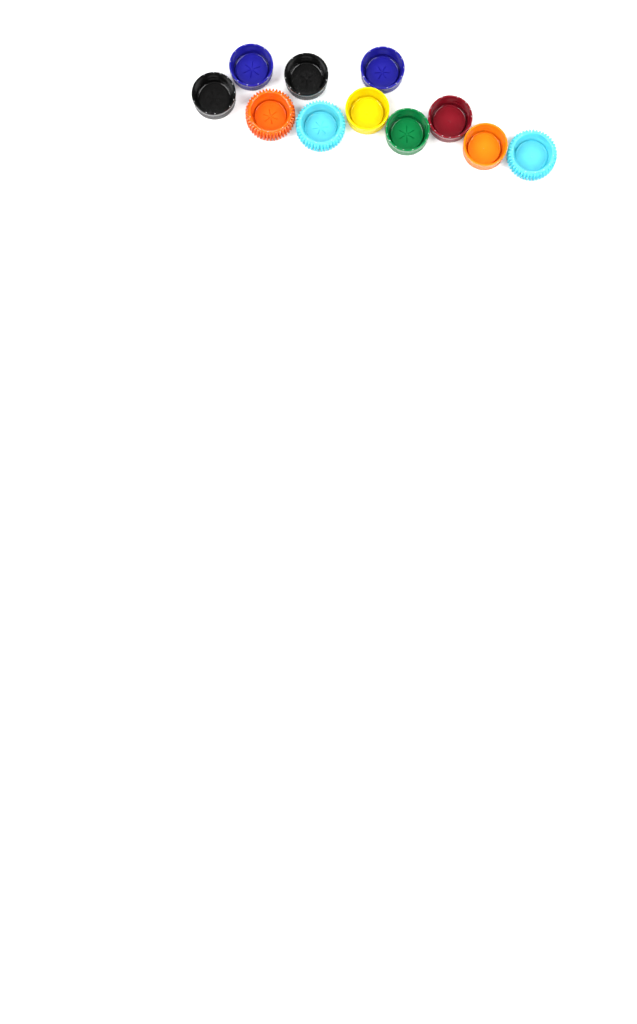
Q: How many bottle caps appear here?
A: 11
